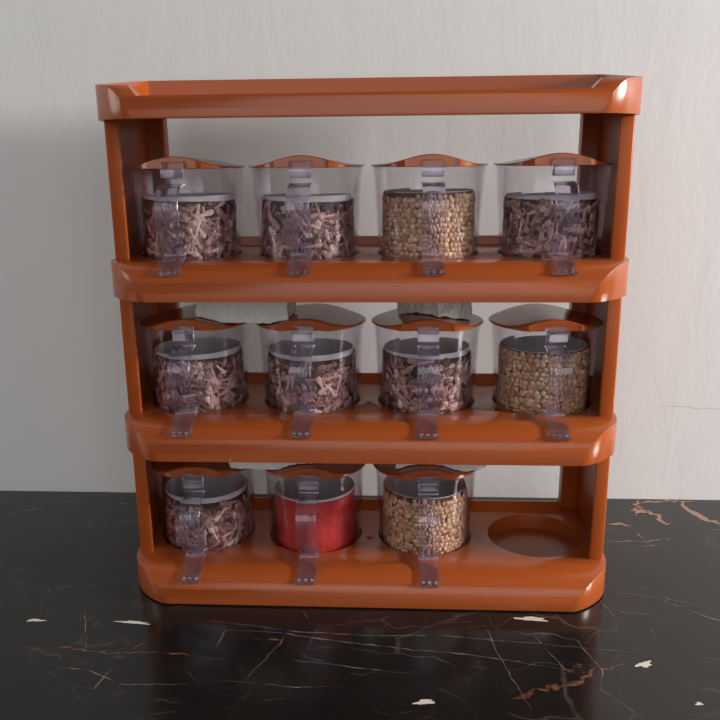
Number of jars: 11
